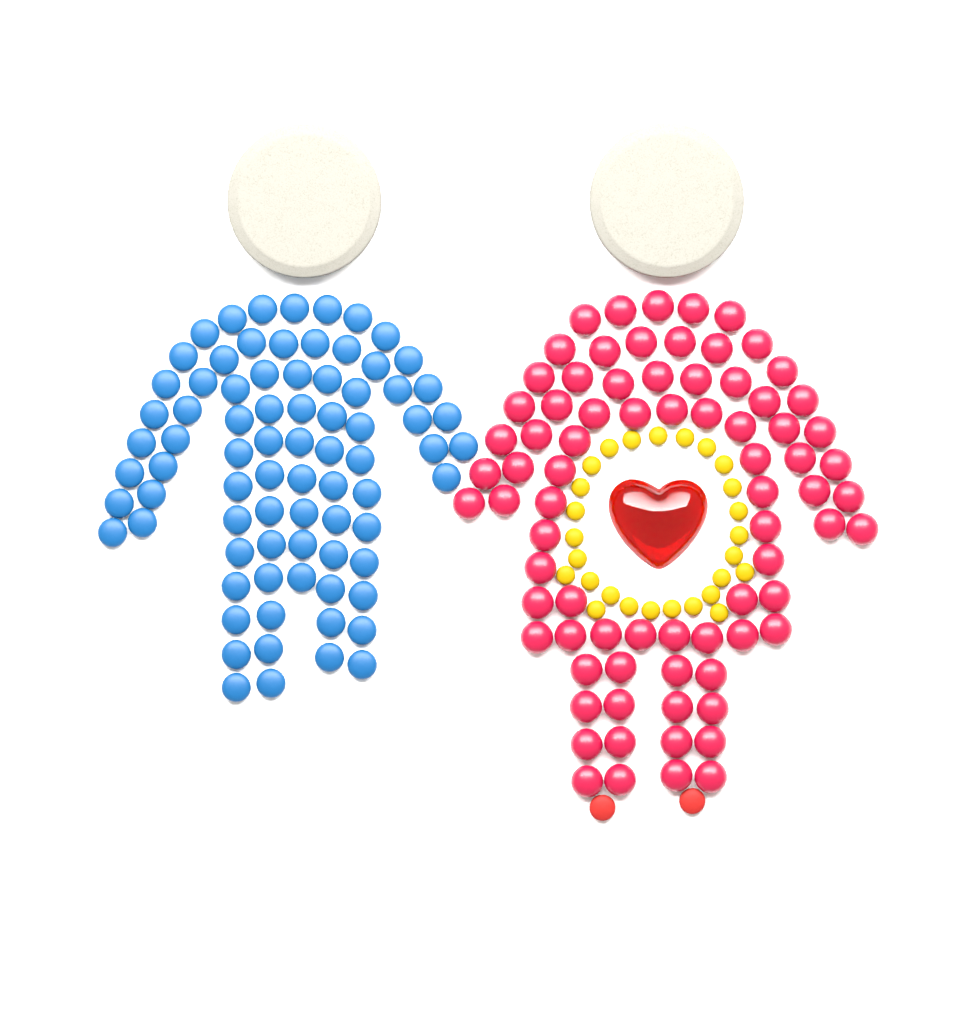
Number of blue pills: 79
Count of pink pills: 78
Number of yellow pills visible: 27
